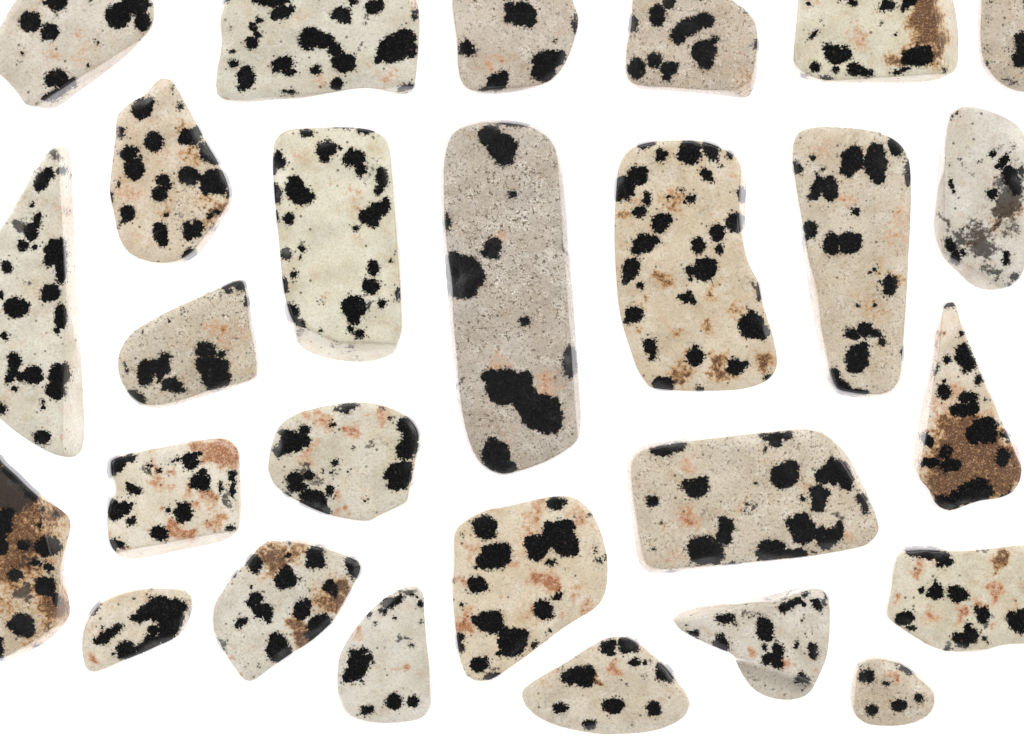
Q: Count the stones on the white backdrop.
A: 27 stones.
